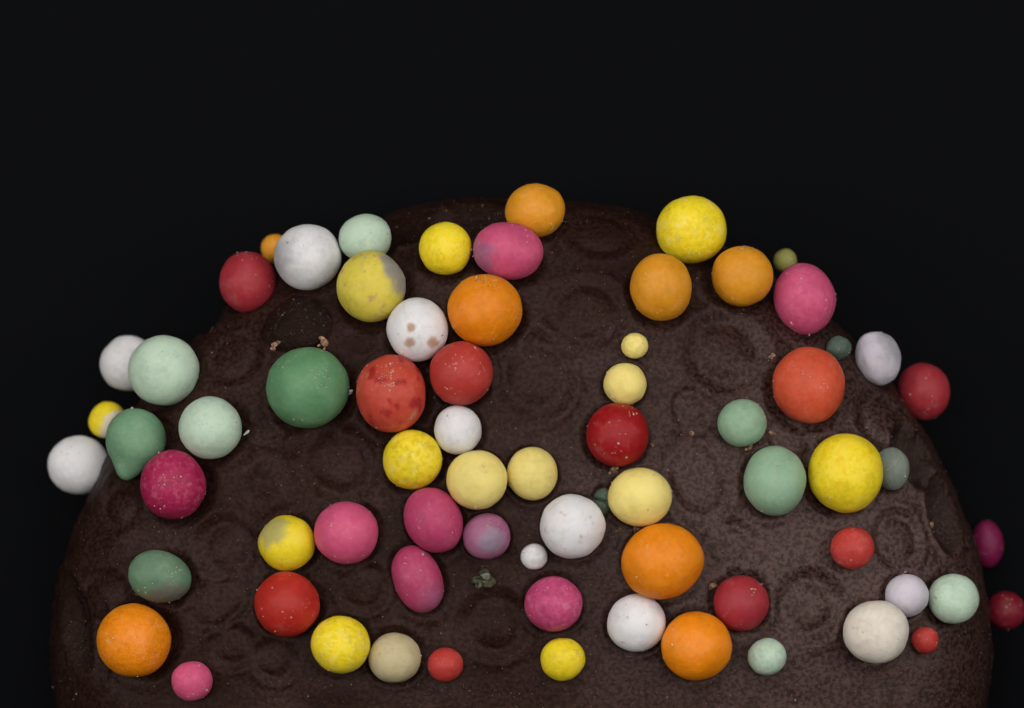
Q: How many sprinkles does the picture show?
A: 70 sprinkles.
